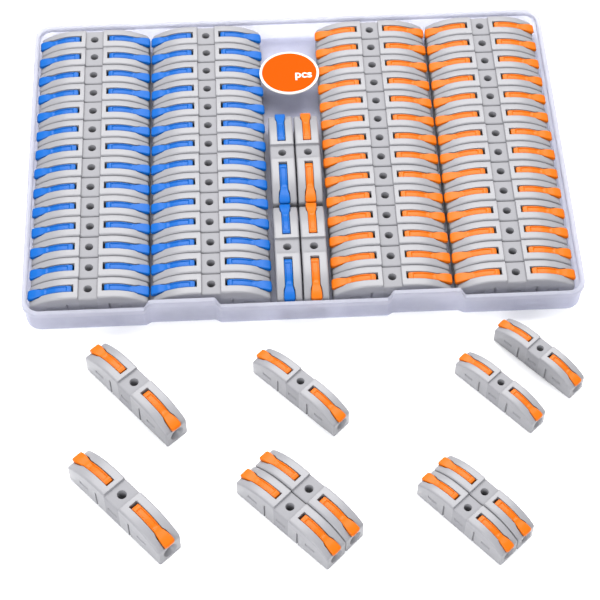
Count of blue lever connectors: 30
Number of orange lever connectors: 39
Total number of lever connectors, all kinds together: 69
